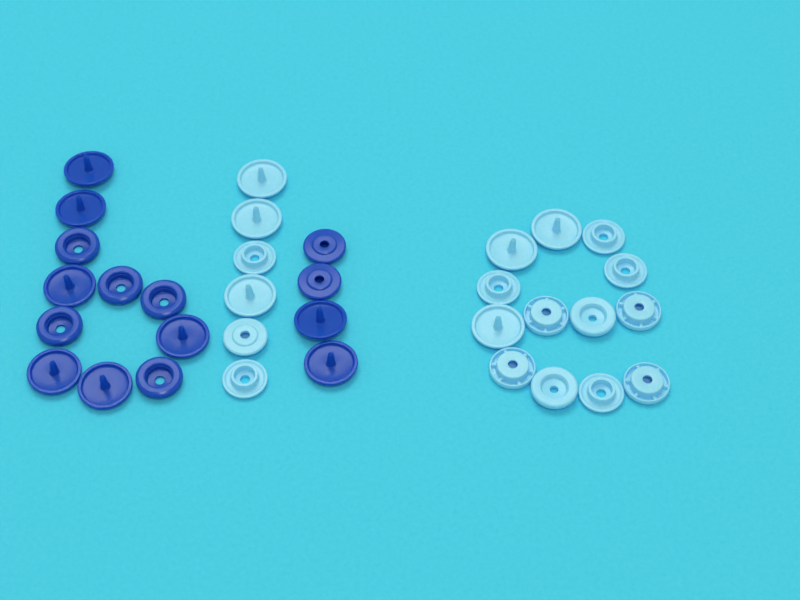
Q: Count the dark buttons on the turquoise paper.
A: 15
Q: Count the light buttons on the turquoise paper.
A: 19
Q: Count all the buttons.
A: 34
